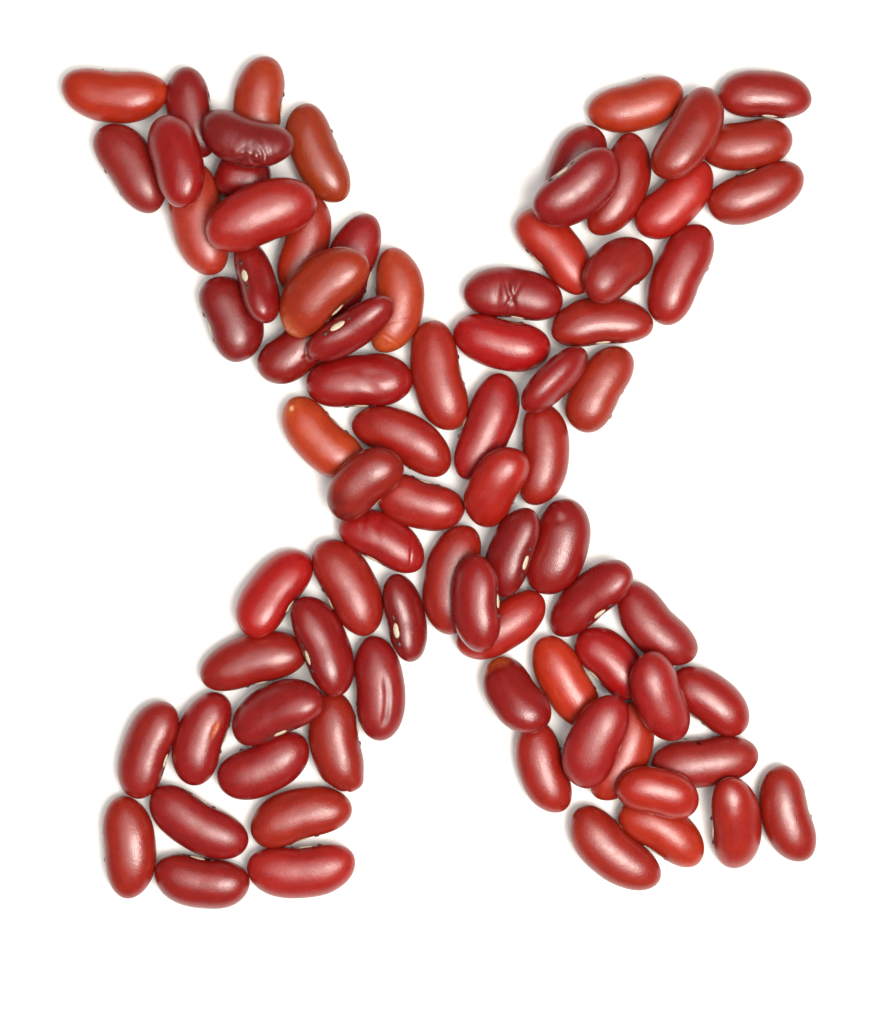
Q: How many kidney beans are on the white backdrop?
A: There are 82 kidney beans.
